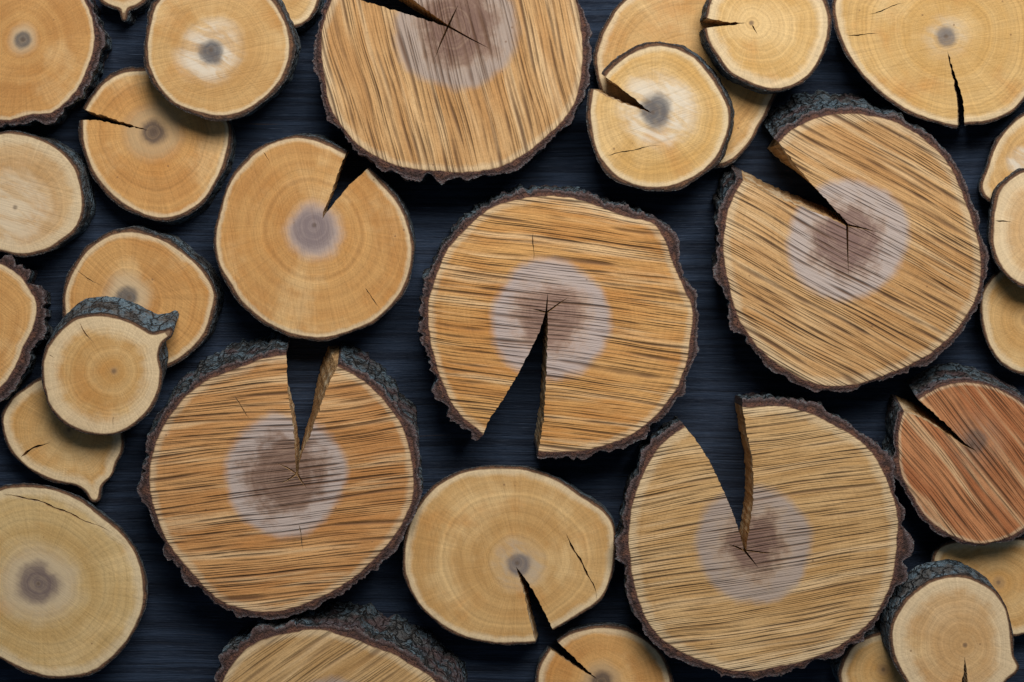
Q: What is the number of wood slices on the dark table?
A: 31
